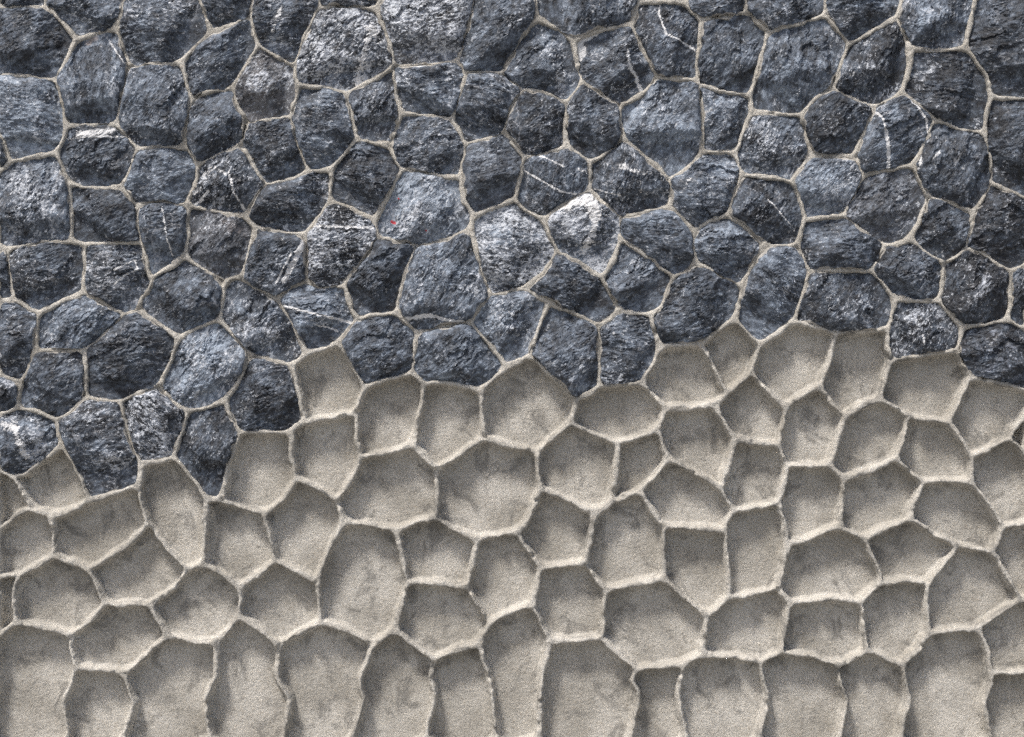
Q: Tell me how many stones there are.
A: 105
